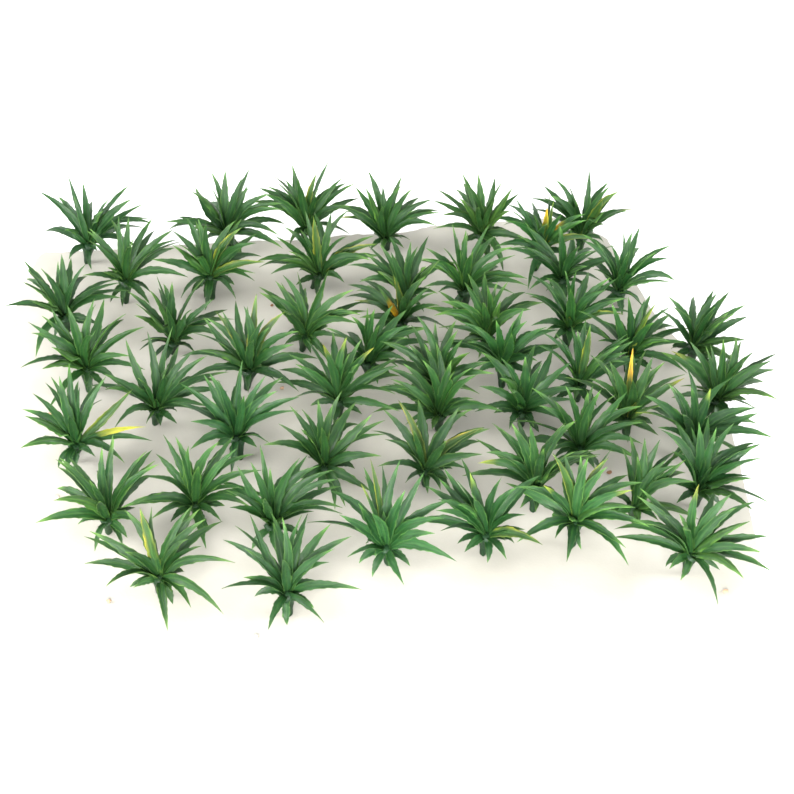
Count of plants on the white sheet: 52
